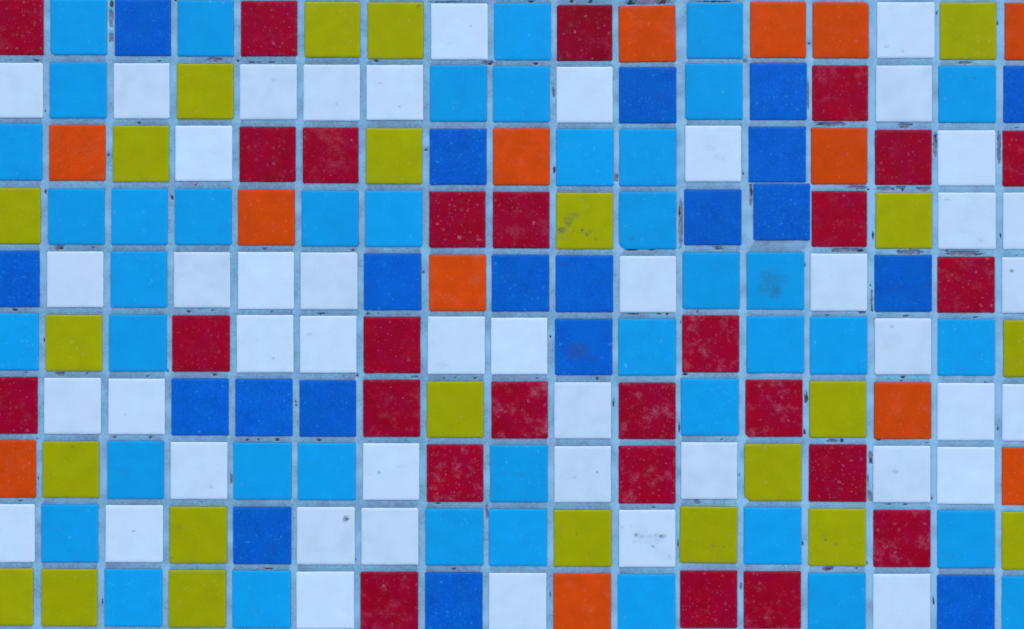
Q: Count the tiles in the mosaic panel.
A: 170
